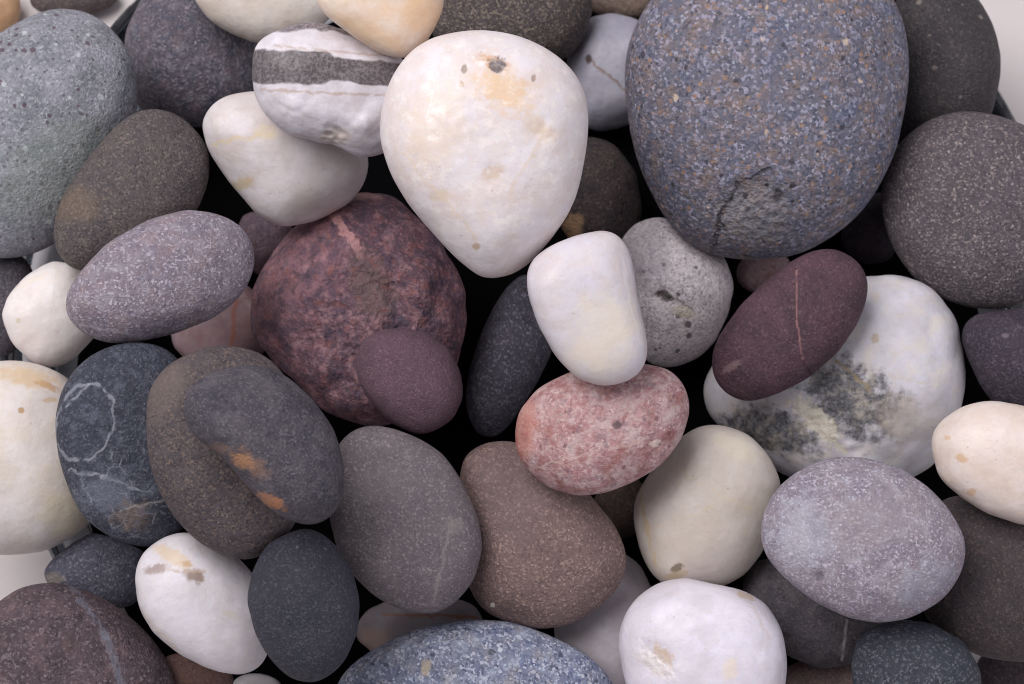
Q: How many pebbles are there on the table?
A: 58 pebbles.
